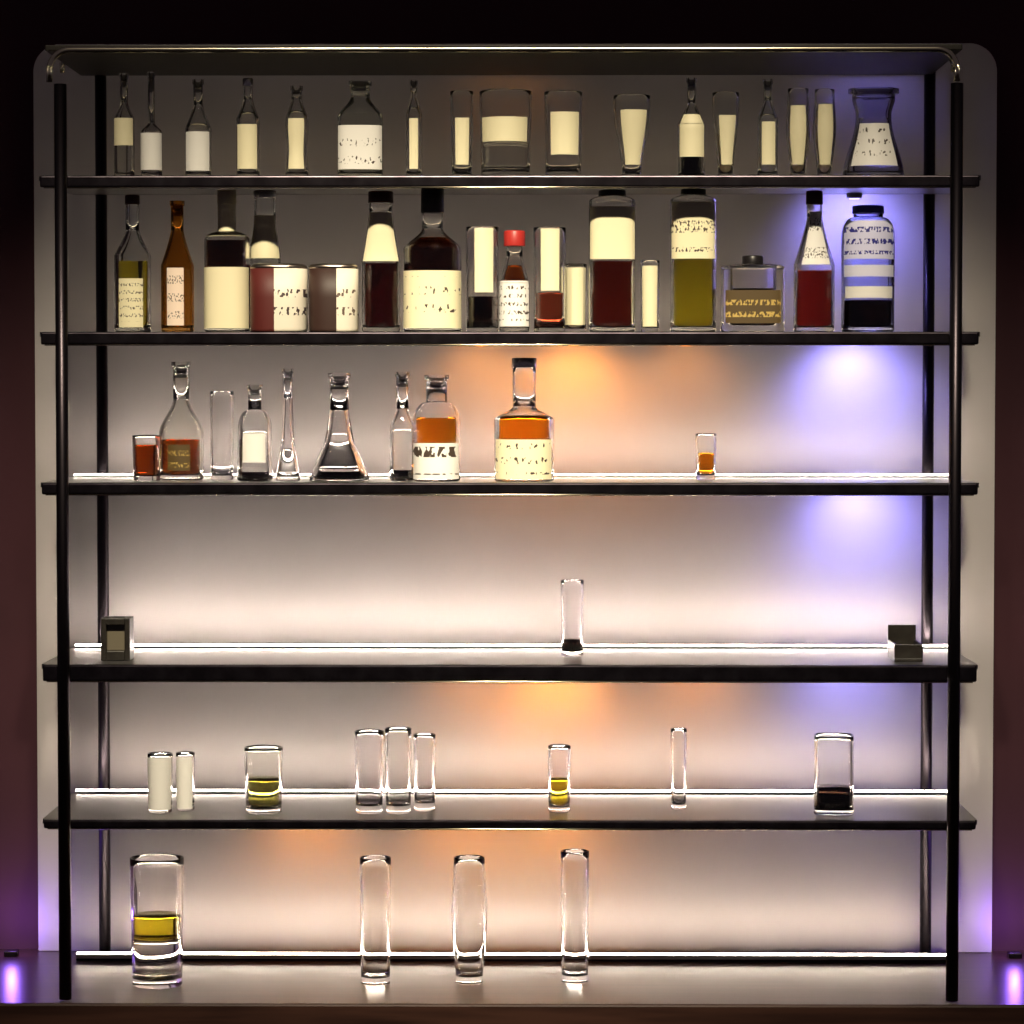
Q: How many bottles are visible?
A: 29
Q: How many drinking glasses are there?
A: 28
